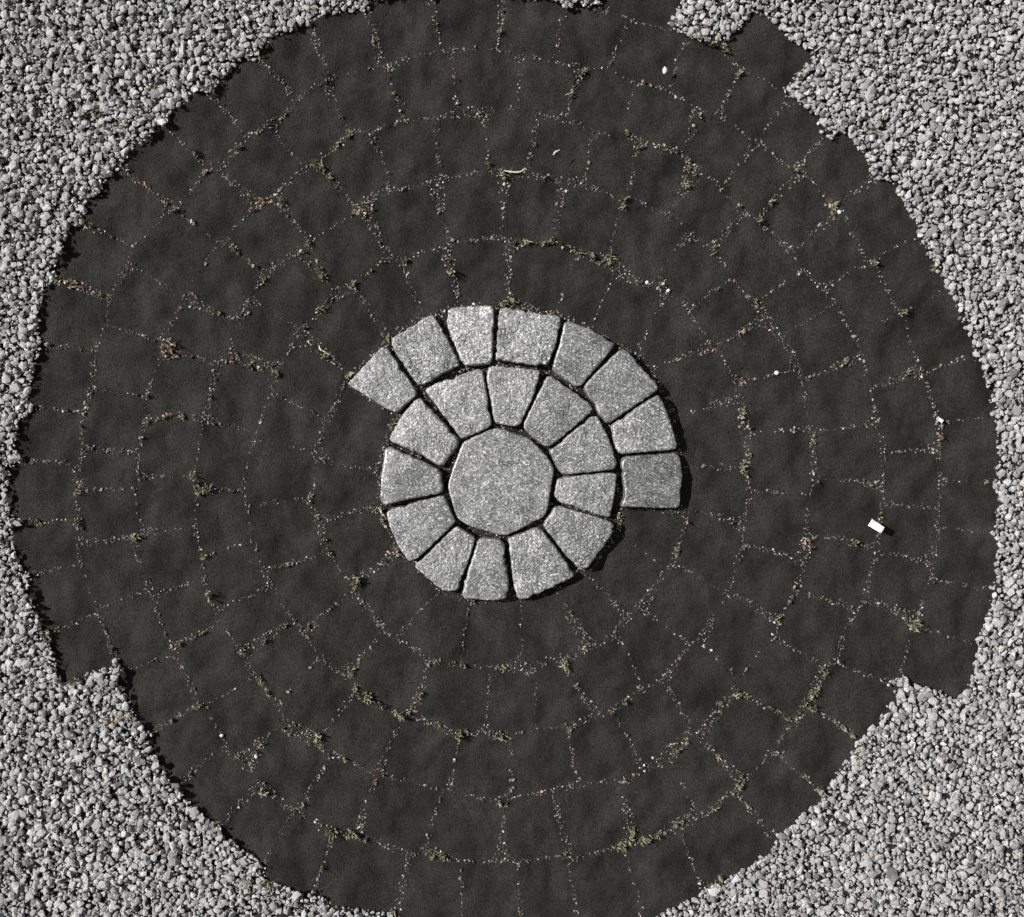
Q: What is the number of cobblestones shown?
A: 21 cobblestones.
